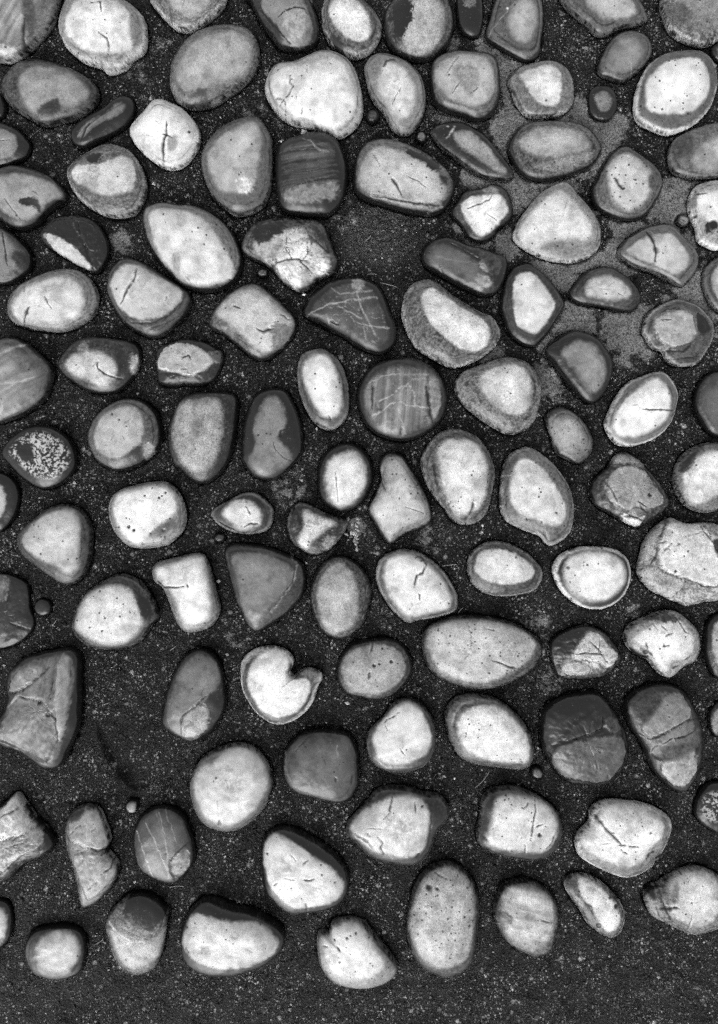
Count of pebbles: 125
